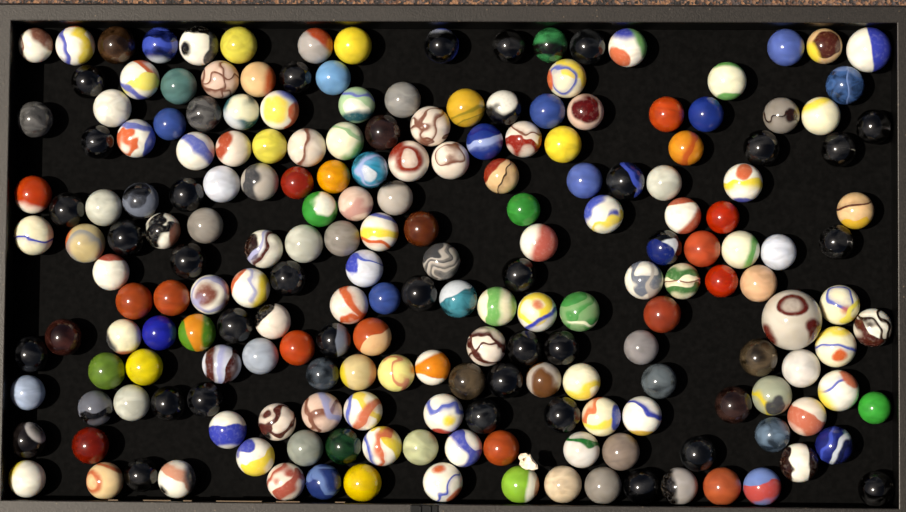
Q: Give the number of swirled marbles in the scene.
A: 111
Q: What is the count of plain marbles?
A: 93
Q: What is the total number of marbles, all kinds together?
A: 204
